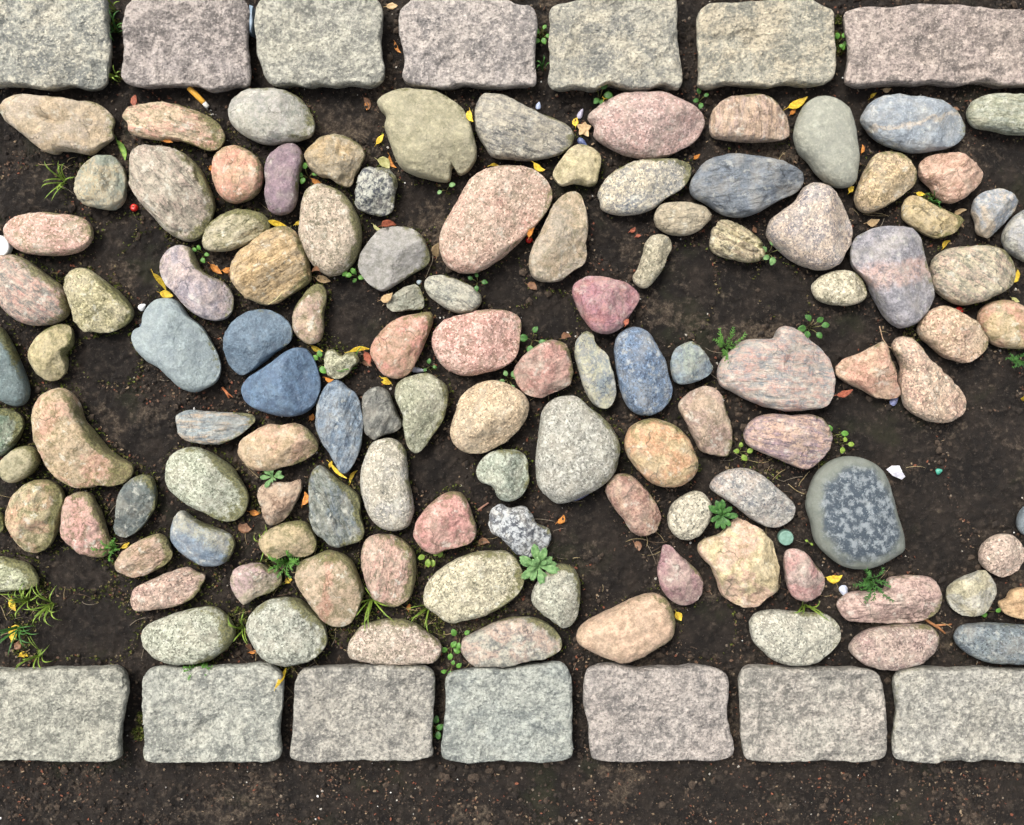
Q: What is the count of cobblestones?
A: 116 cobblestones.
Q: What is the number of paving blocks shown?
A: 14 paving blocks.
